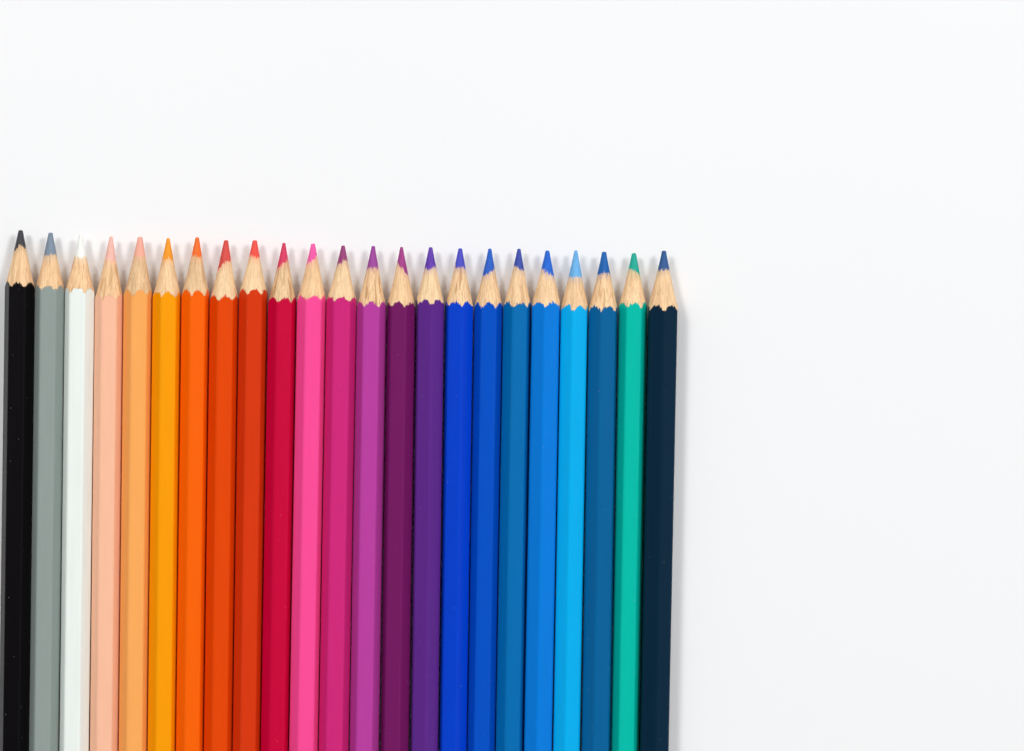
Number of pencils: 23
